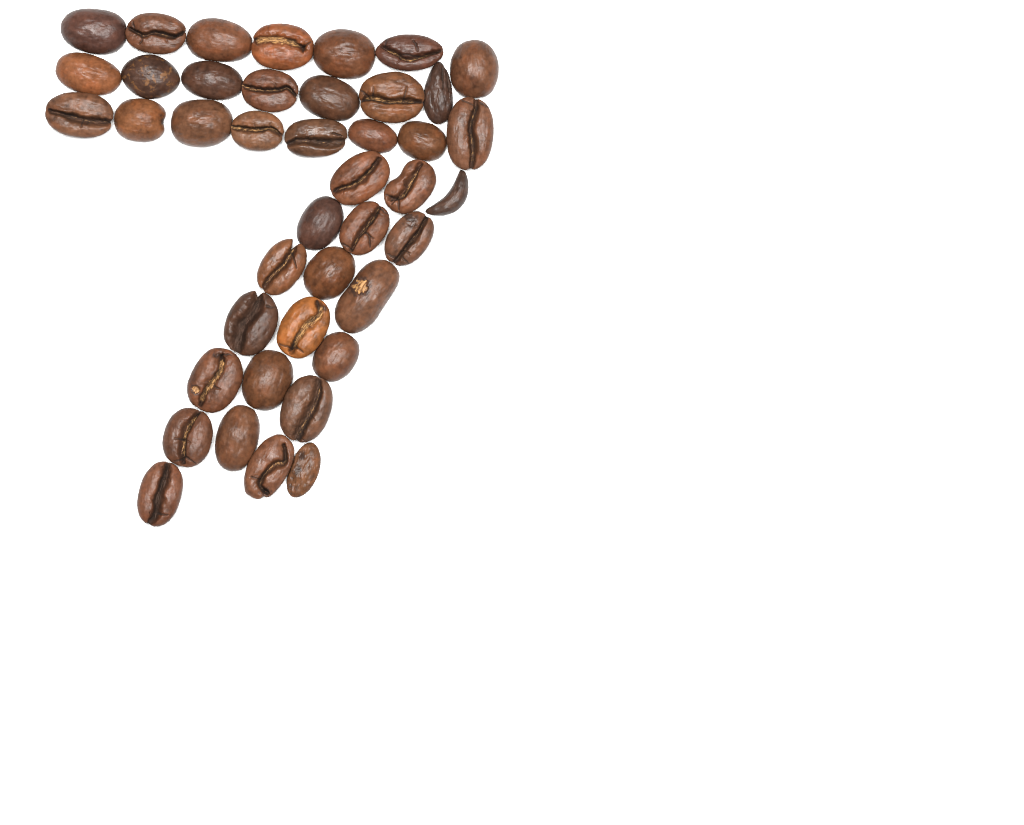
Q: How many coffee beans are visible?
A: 42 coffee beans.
